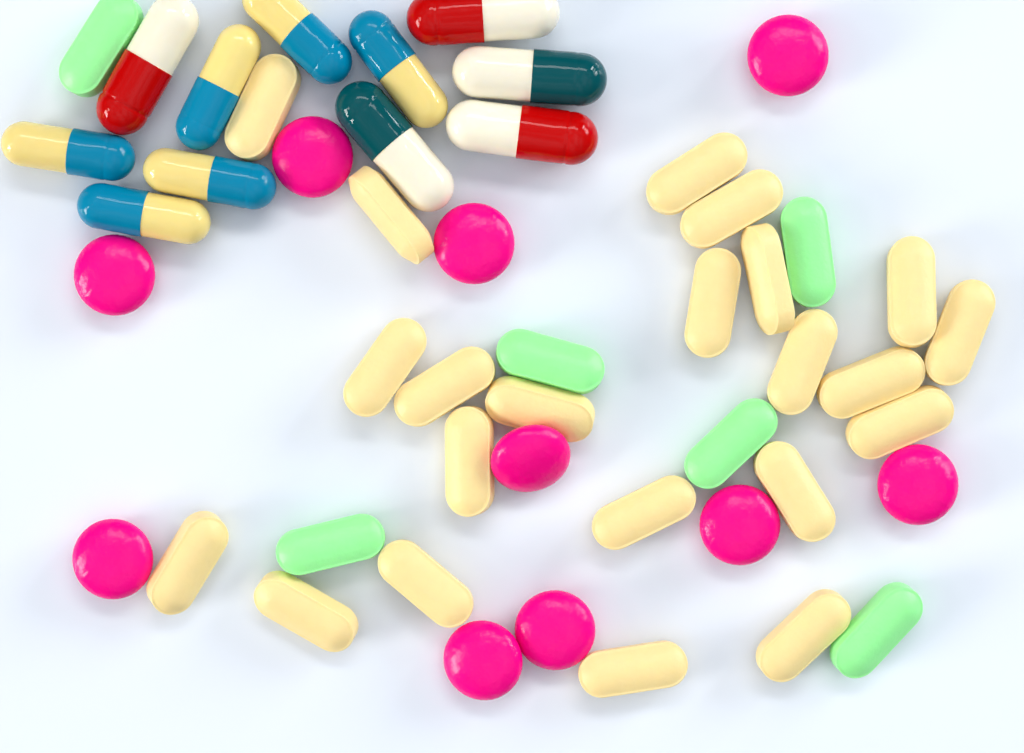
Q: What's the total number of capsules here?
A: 11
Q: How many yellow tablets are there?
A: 22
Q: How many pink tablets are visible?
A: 10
